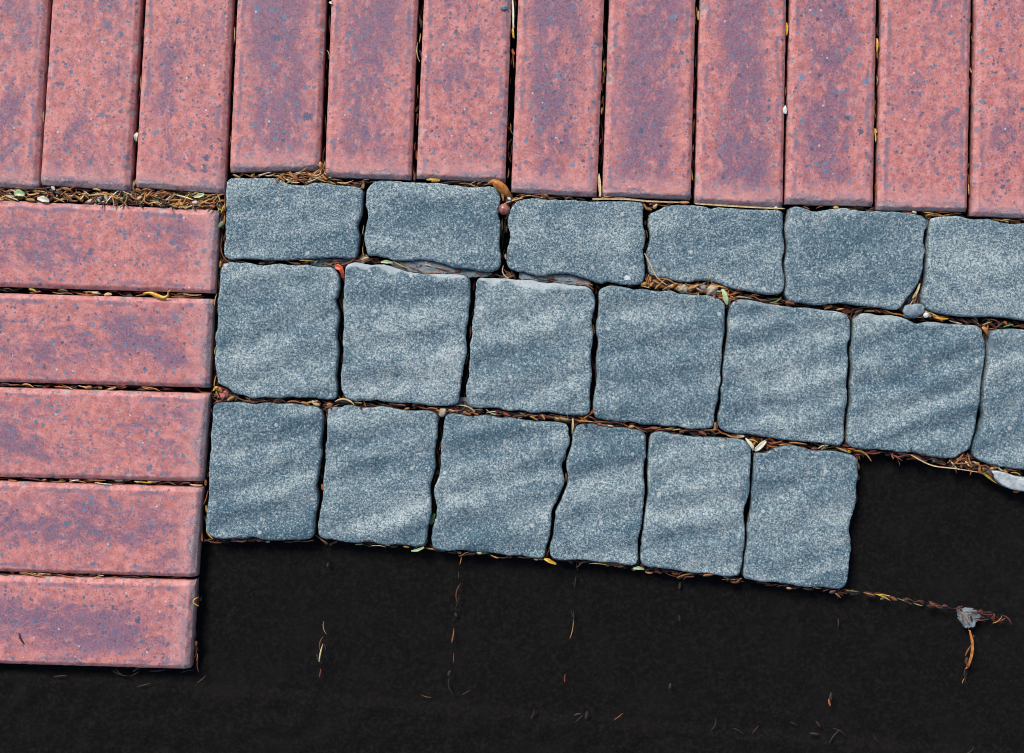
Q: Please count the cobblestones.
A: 19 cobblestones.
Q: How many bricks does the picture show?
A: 17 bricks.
